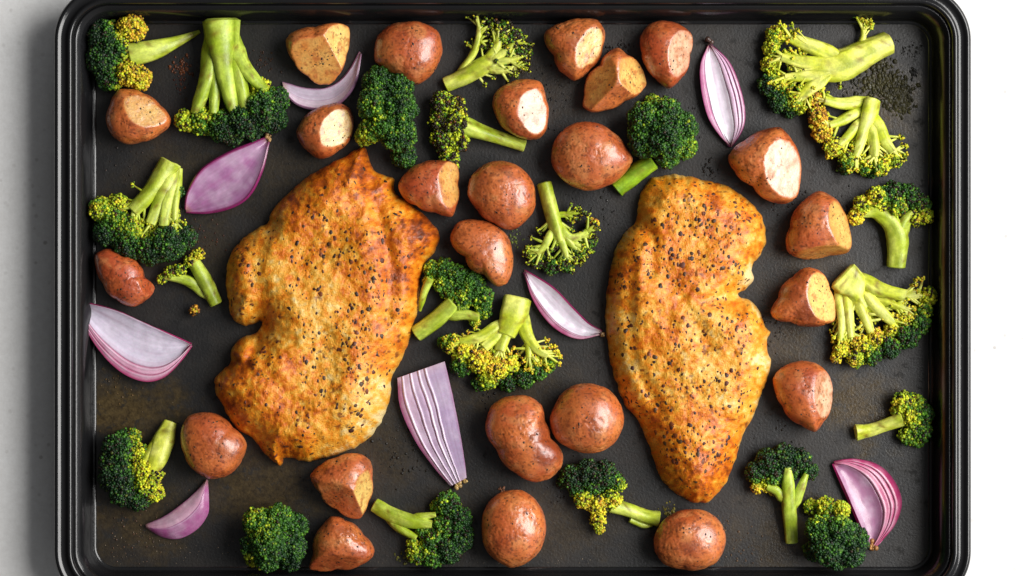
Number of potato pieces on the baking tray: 24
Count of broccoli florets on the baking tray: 22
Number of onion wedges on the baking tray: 8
